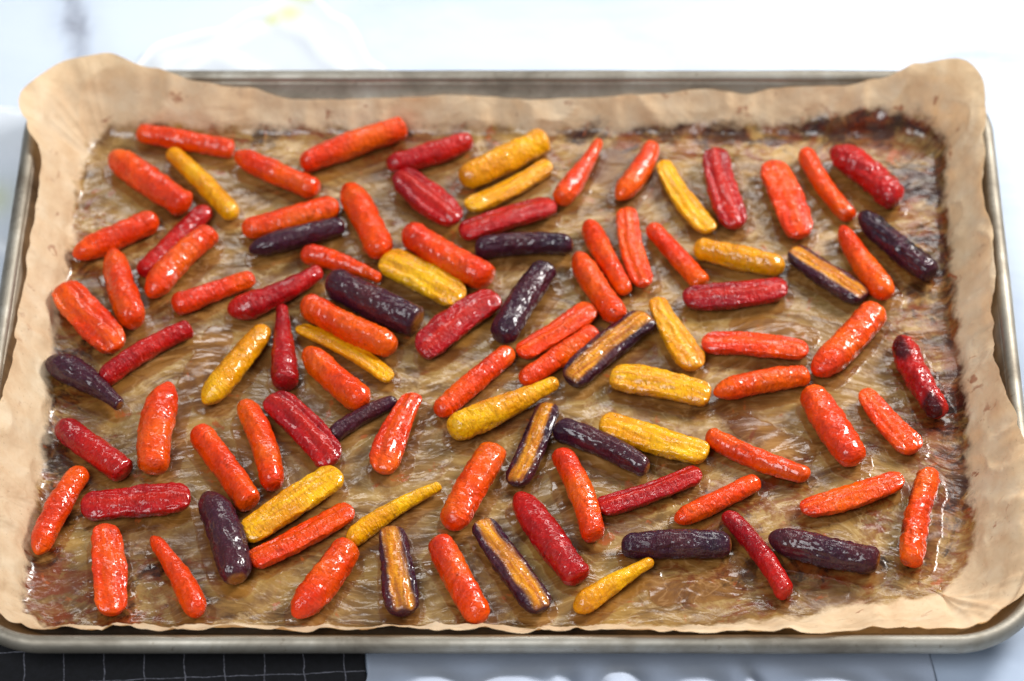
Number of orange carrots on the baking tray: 48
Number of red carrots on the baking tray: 18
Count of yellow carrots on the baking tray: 15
